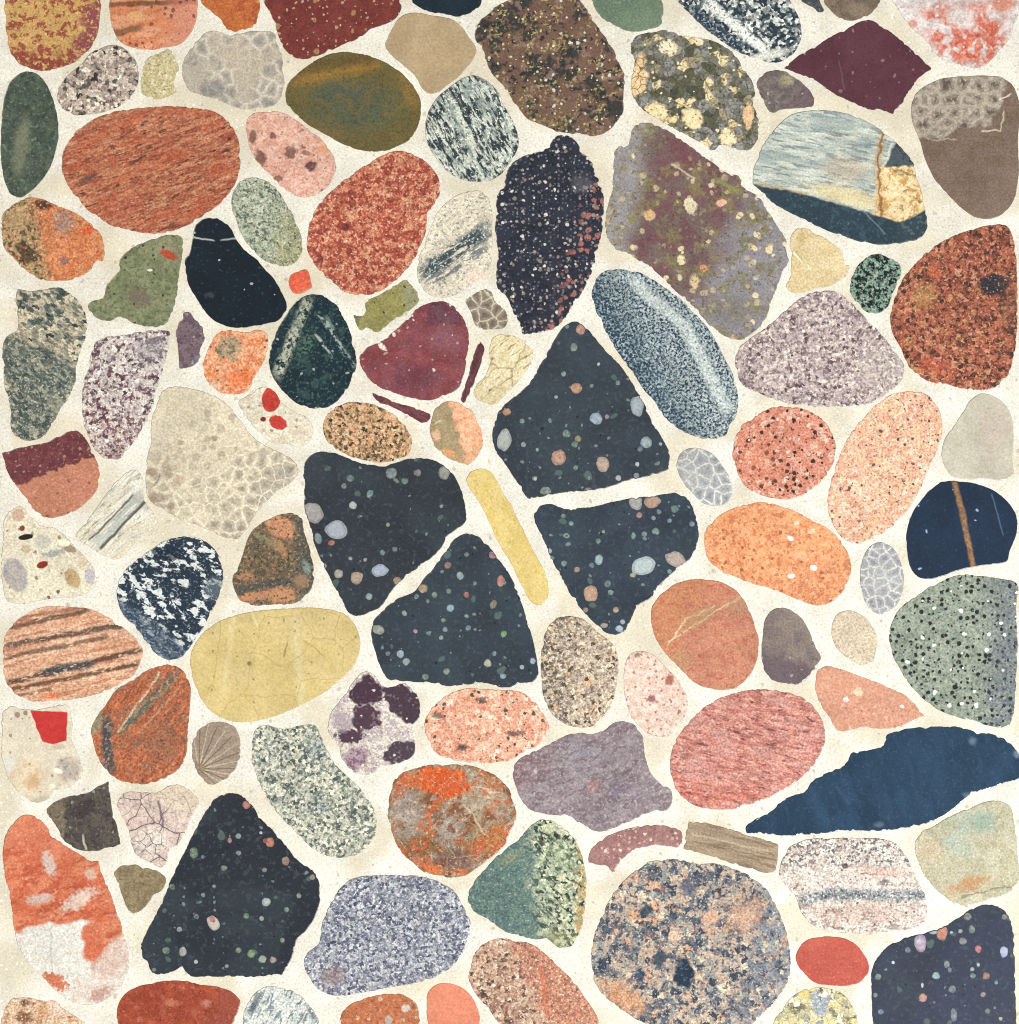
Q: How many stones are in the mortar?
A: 111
